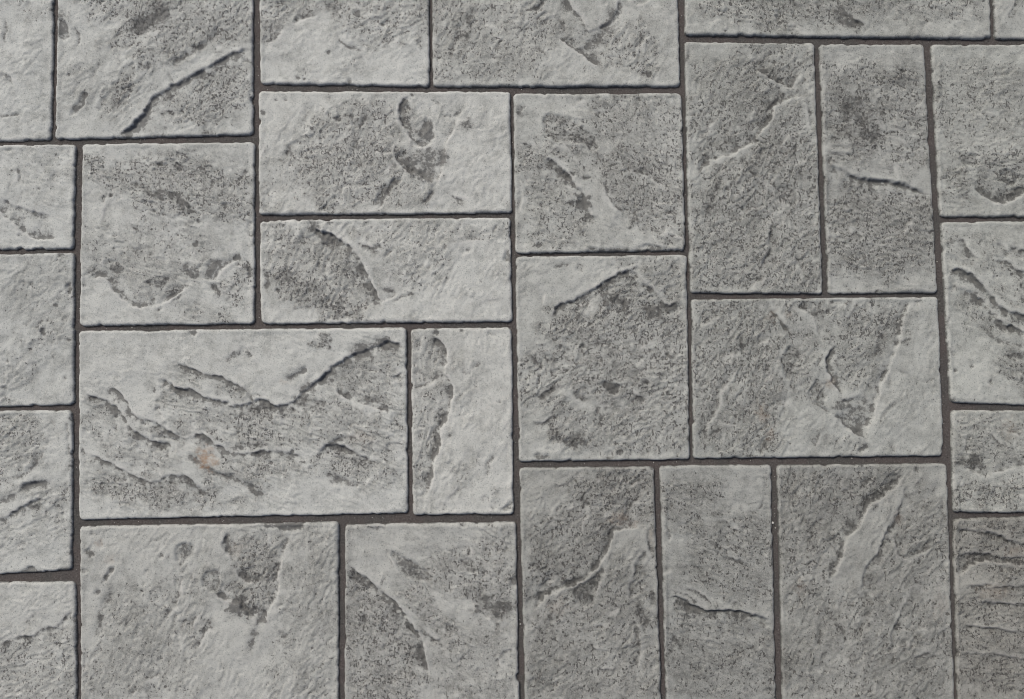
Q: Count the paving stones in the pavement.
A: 29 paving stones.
